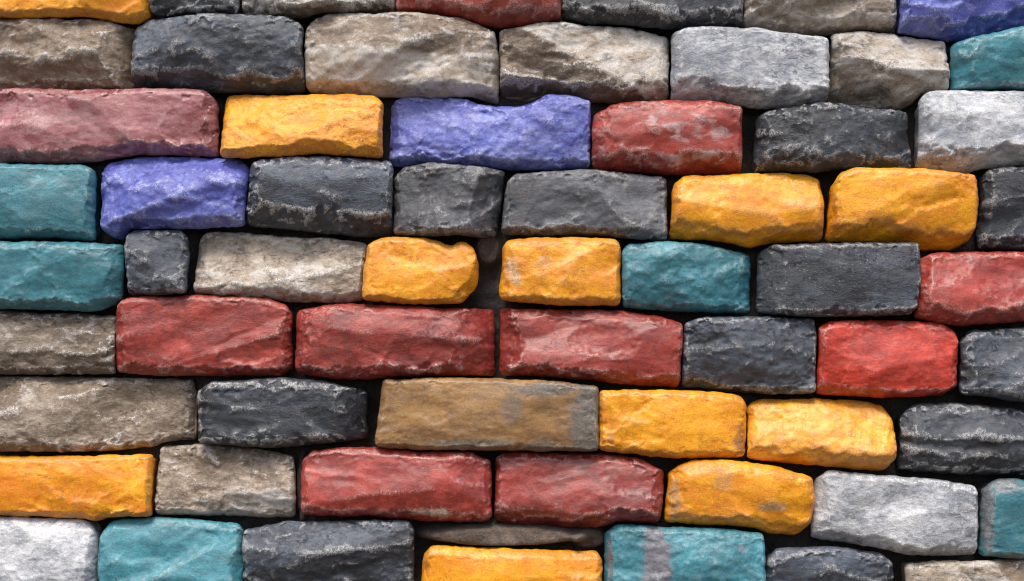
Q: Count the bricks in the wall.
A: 63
